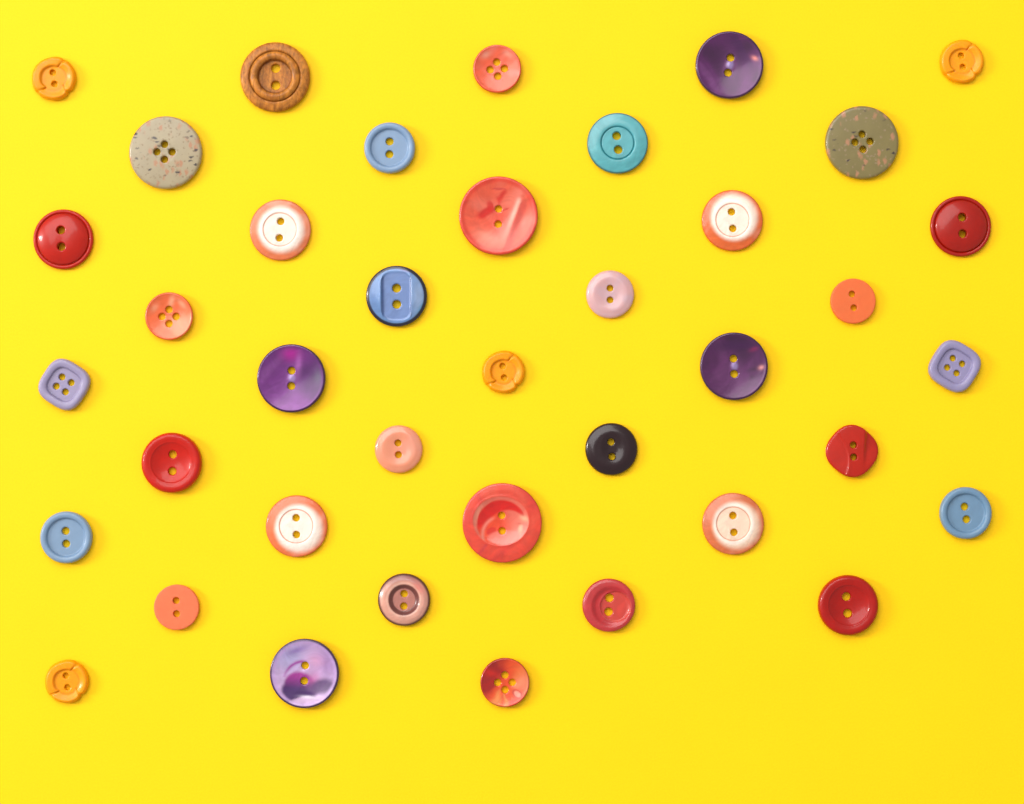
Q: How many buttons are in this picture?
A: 39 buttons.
